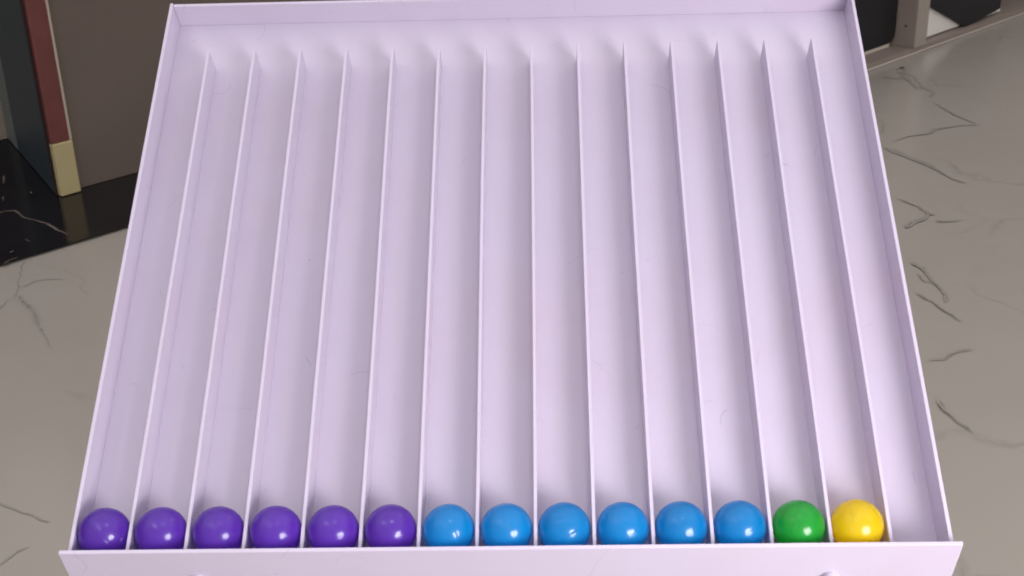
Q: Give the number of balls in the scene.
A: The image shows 14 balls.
